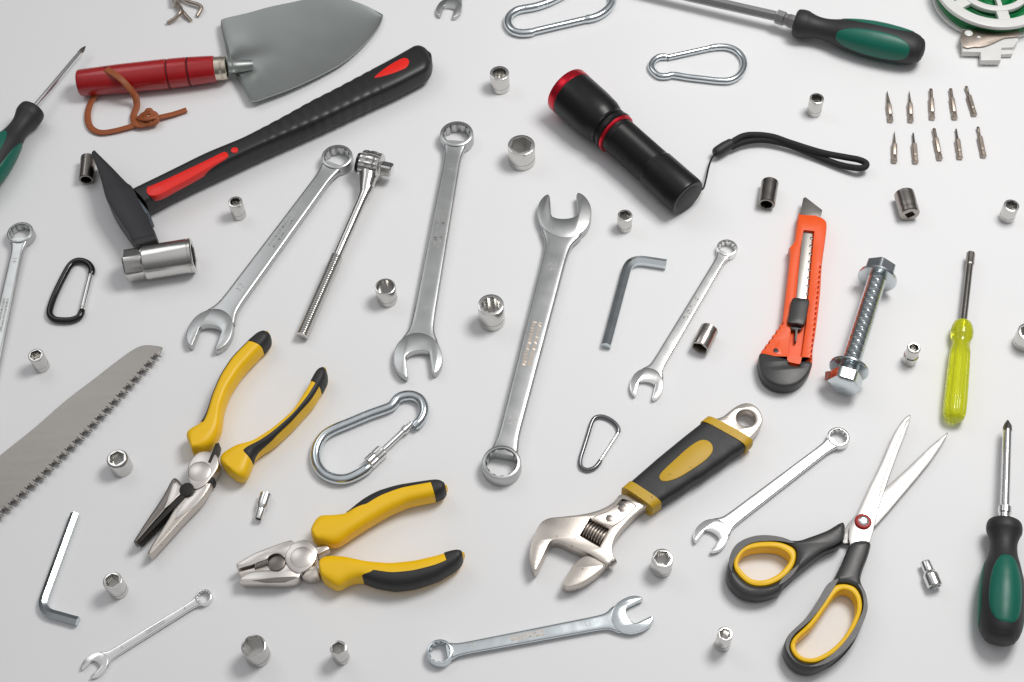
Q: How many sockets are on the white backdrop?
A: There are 24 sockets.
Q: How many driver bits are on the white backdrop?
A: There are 10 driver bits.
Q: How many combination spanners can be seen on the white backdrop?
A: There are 9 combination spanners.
